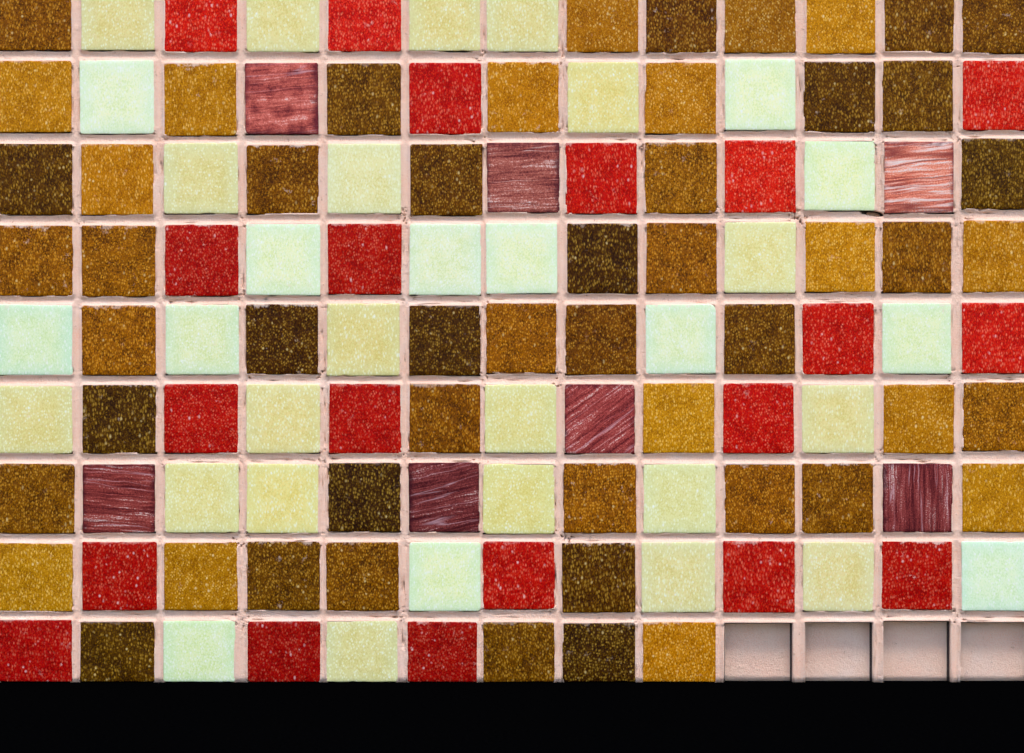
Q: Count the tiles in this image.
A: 113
